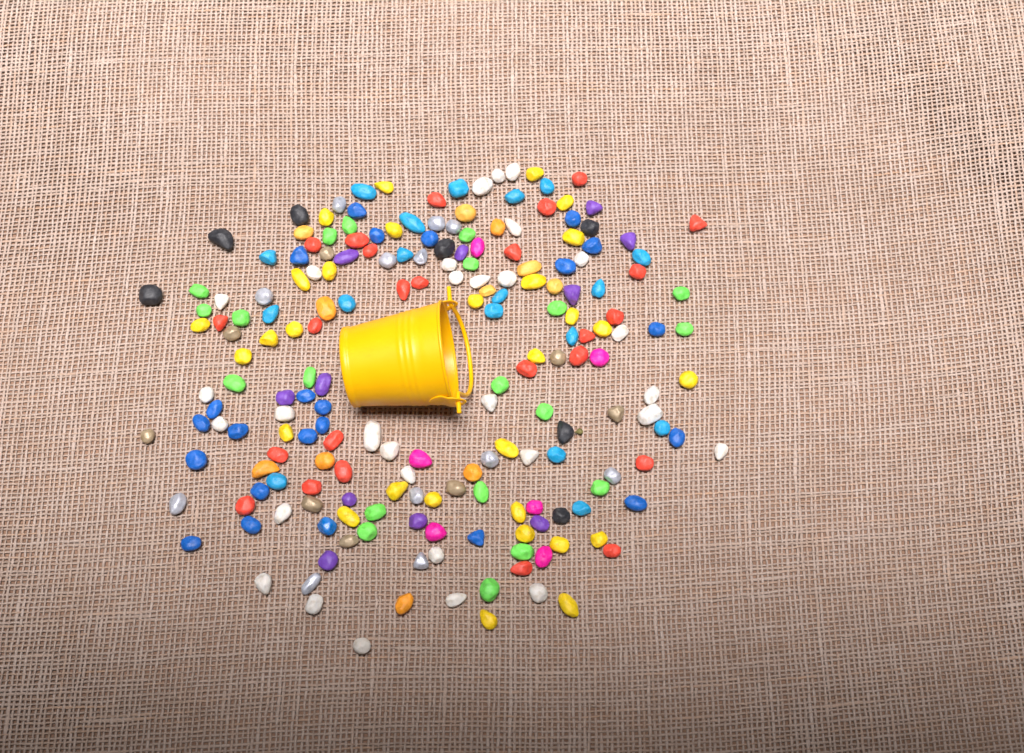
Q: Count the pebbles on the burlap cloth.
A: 200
